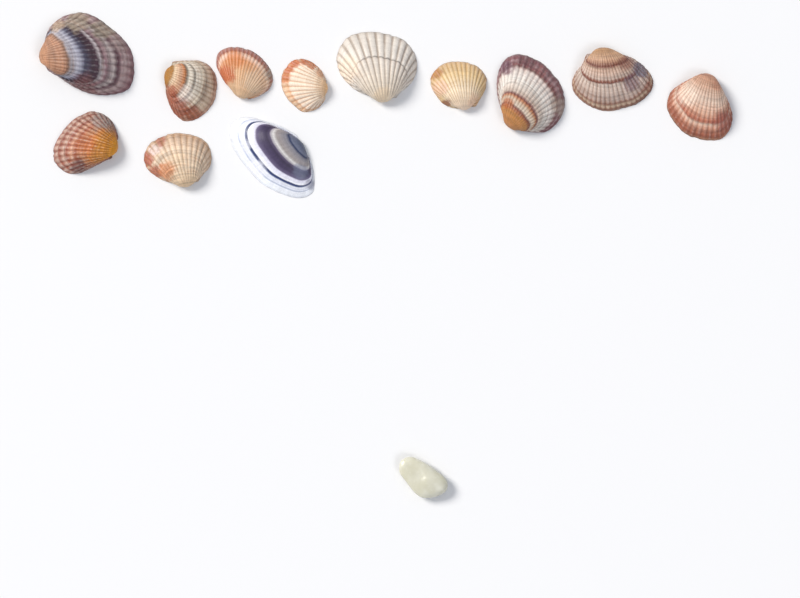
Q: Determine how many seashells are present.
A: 12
